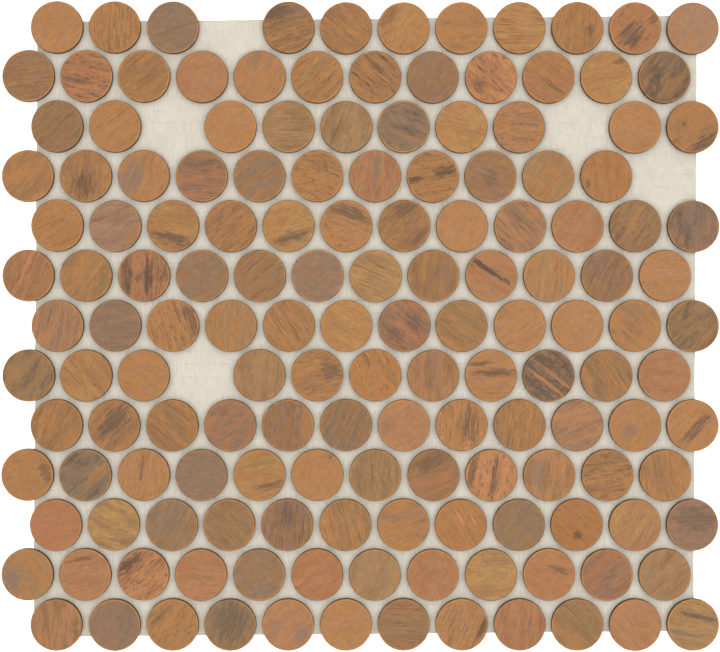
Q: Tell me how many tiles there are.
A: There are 151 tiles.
